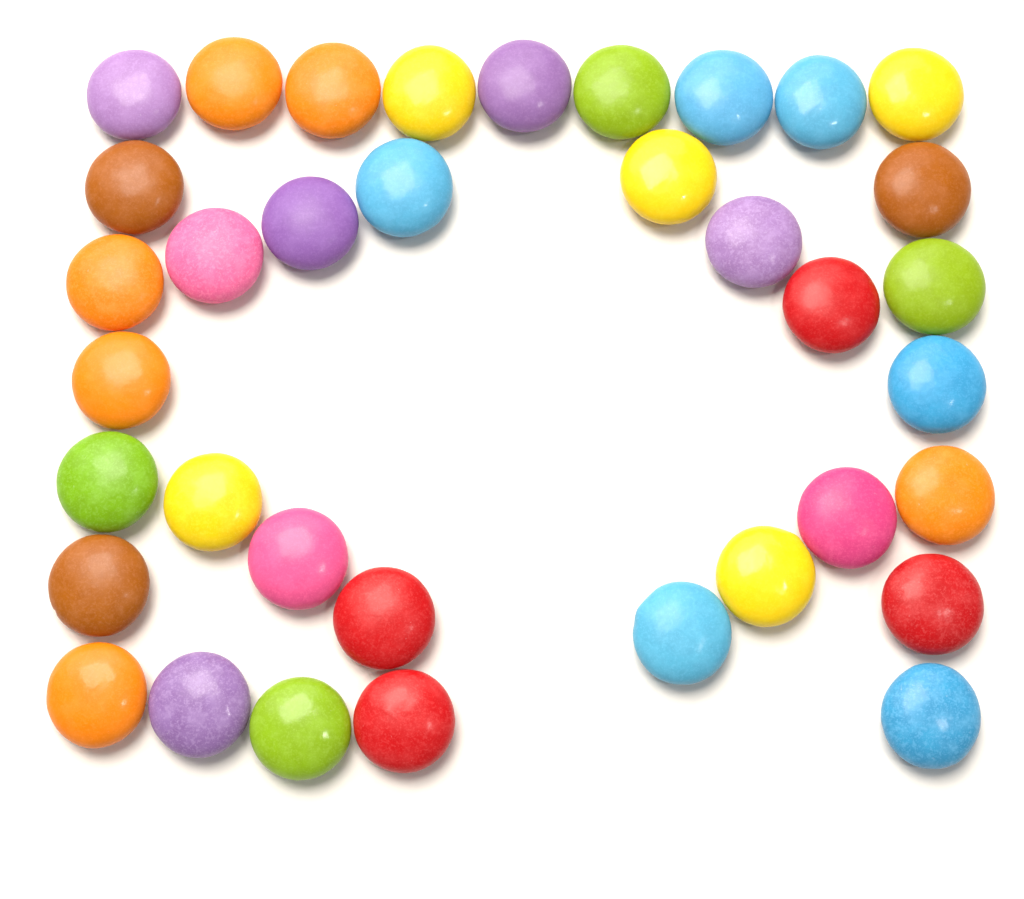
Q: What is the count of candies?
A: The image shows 36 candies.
